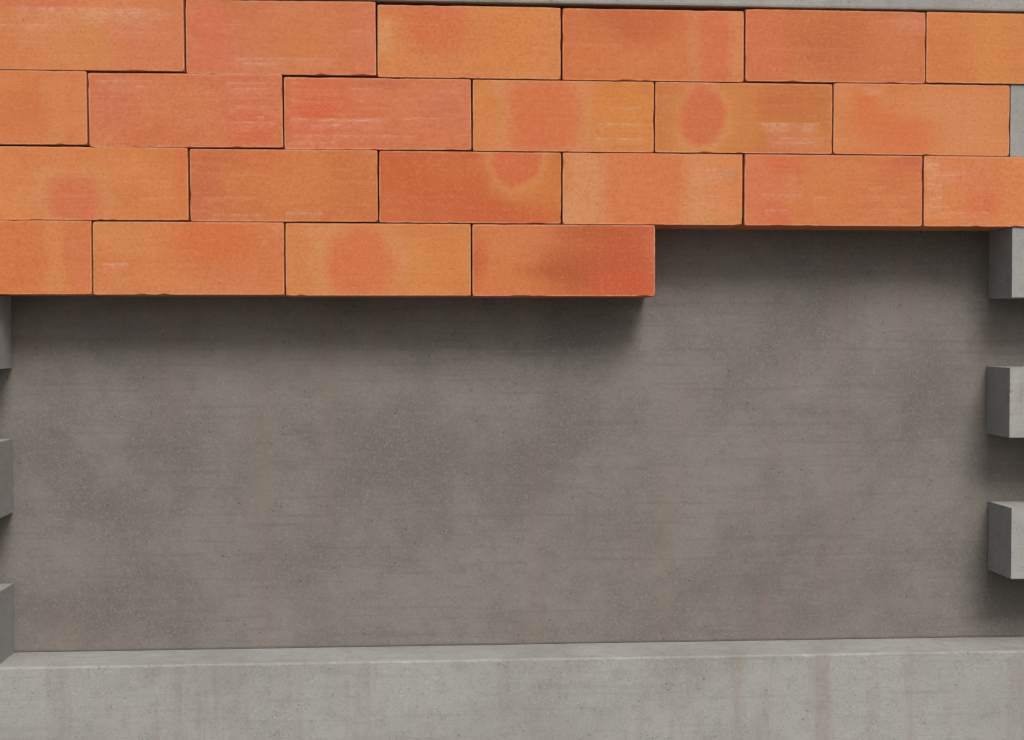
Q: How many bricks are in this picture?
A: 22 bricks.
